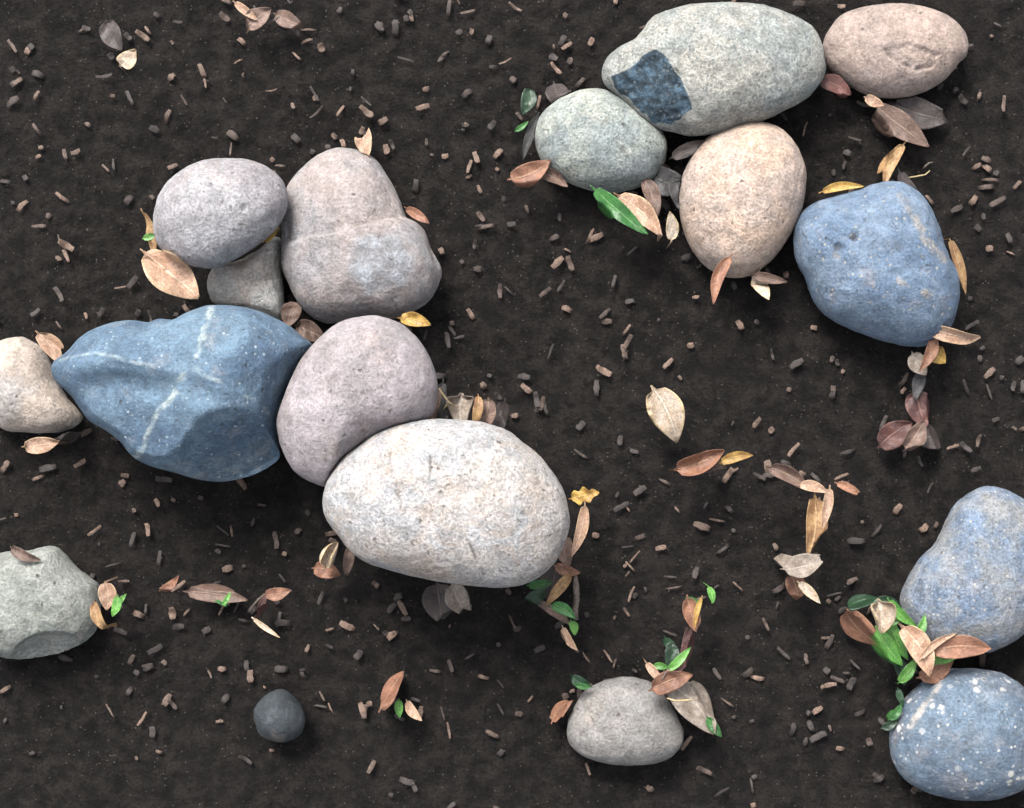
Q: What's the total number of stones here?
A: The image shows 17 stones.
